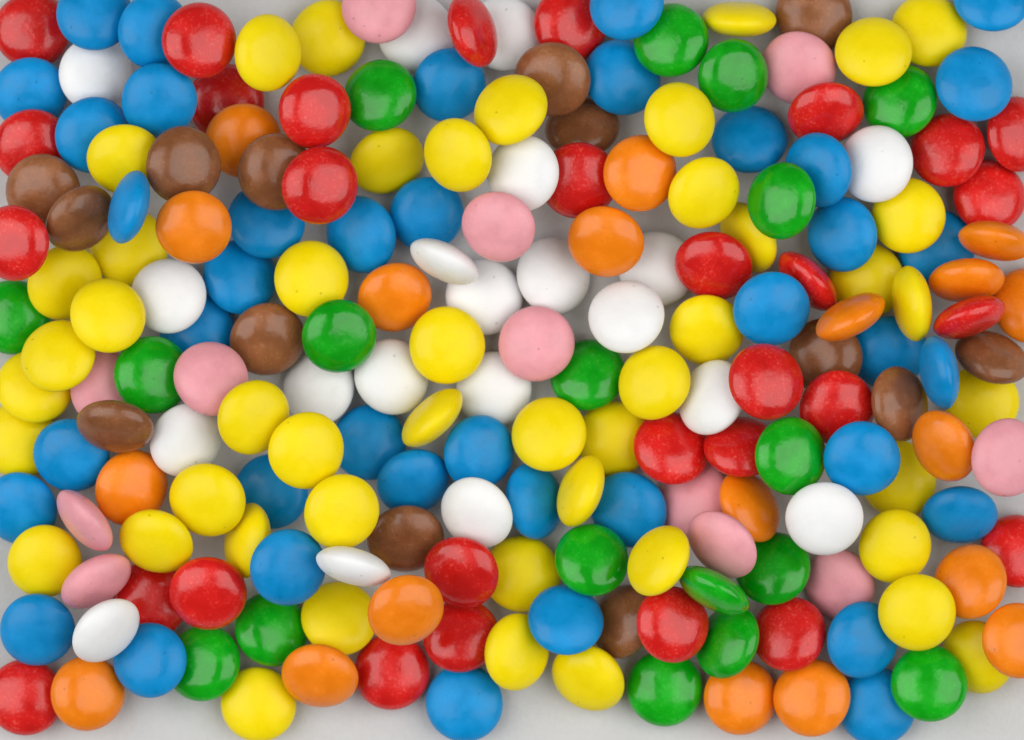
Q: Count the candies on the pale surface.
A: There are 200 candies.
